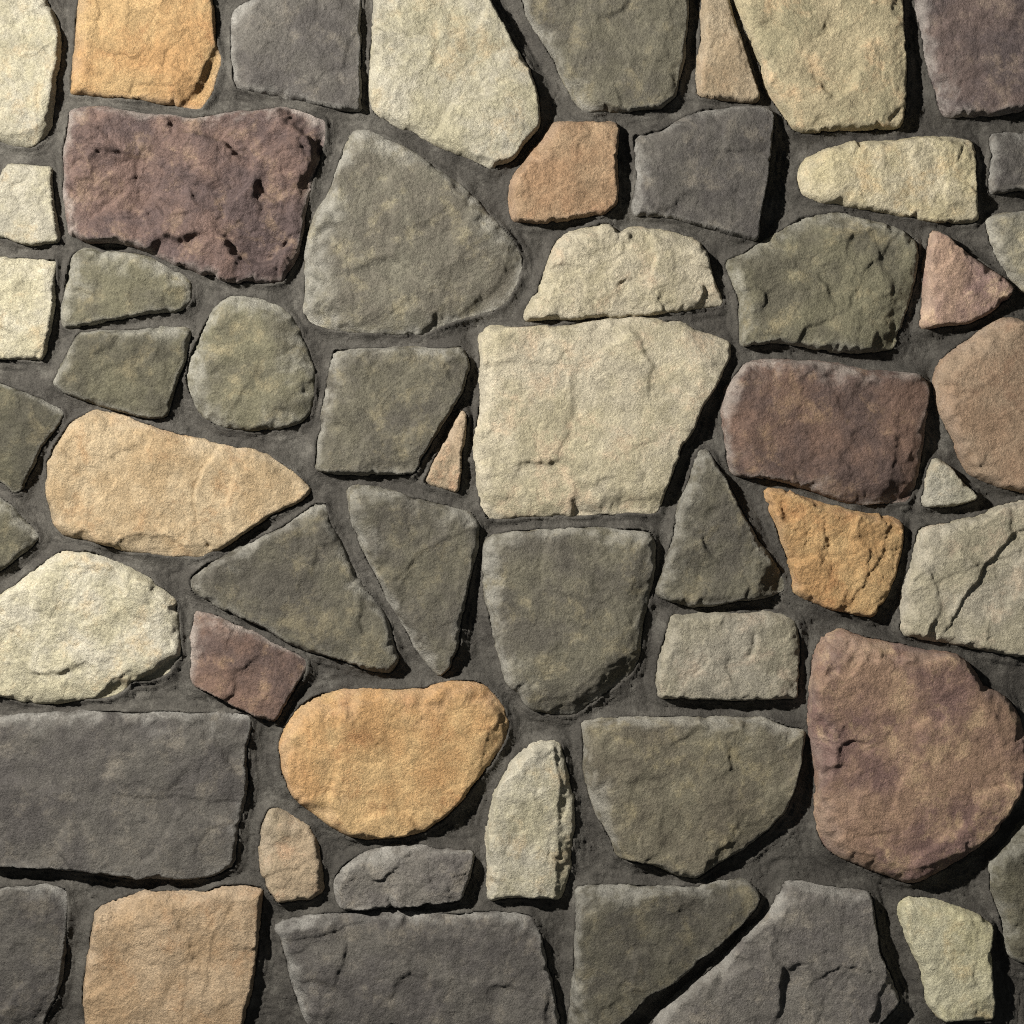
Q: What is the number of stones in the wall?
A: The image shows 55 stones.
